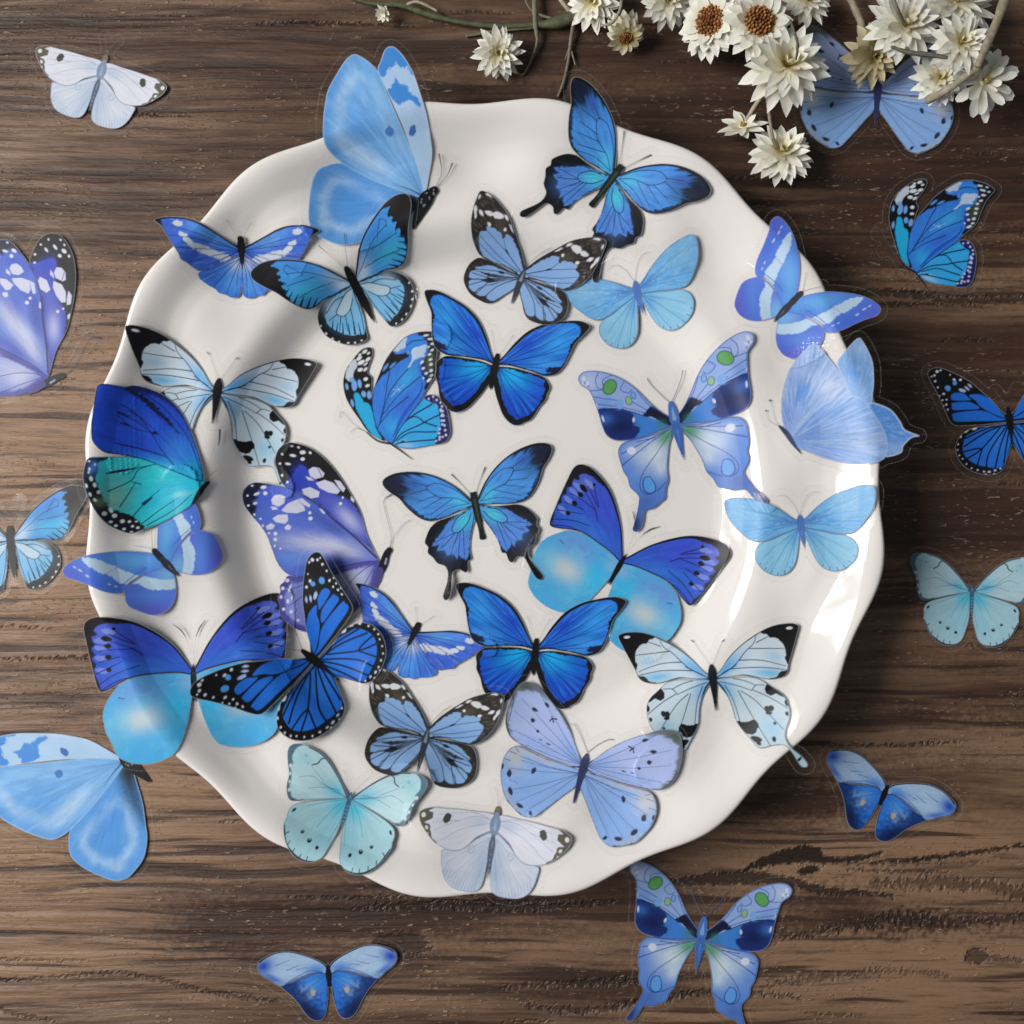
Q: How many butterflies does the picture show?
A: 38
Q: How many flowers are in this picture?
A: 17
